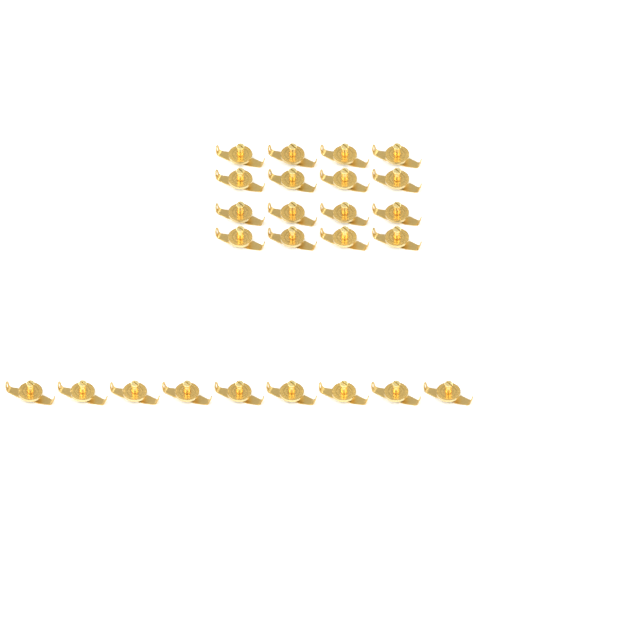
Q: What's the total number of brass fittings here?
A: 25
